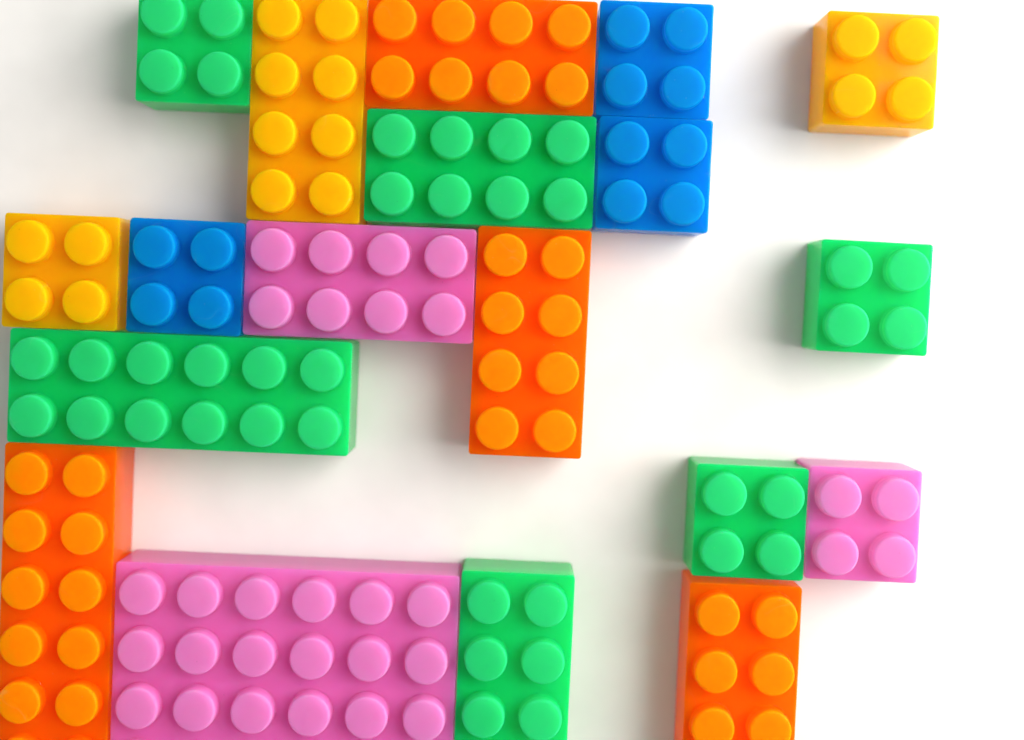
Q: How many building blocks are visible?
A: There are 19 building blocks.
